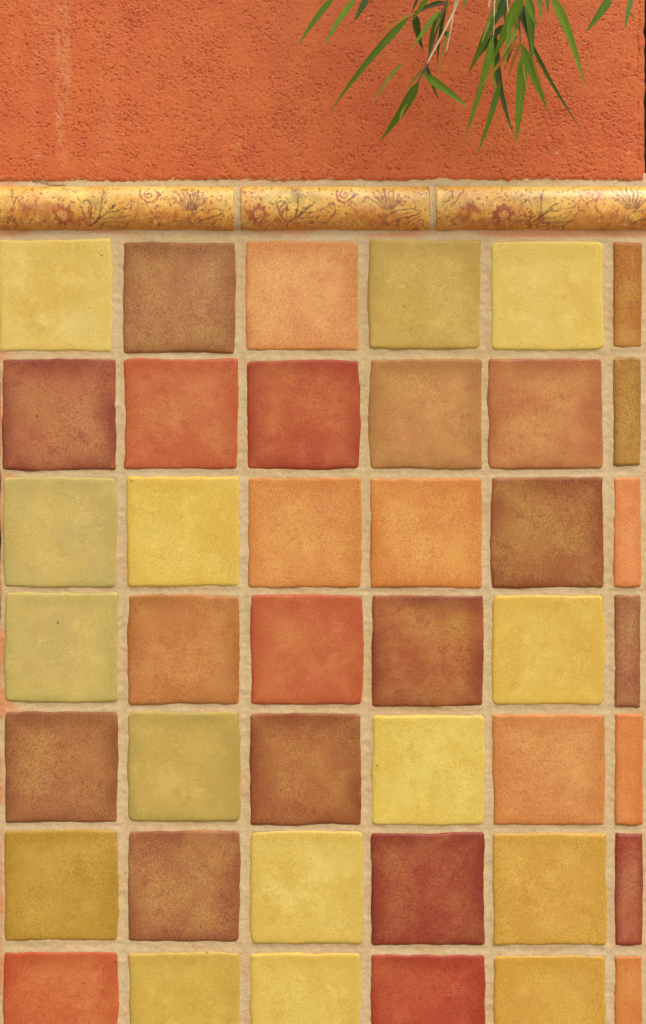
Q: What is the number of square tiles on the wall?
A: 35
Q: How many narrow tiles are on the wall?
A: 7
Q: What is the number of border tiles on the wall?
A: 3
